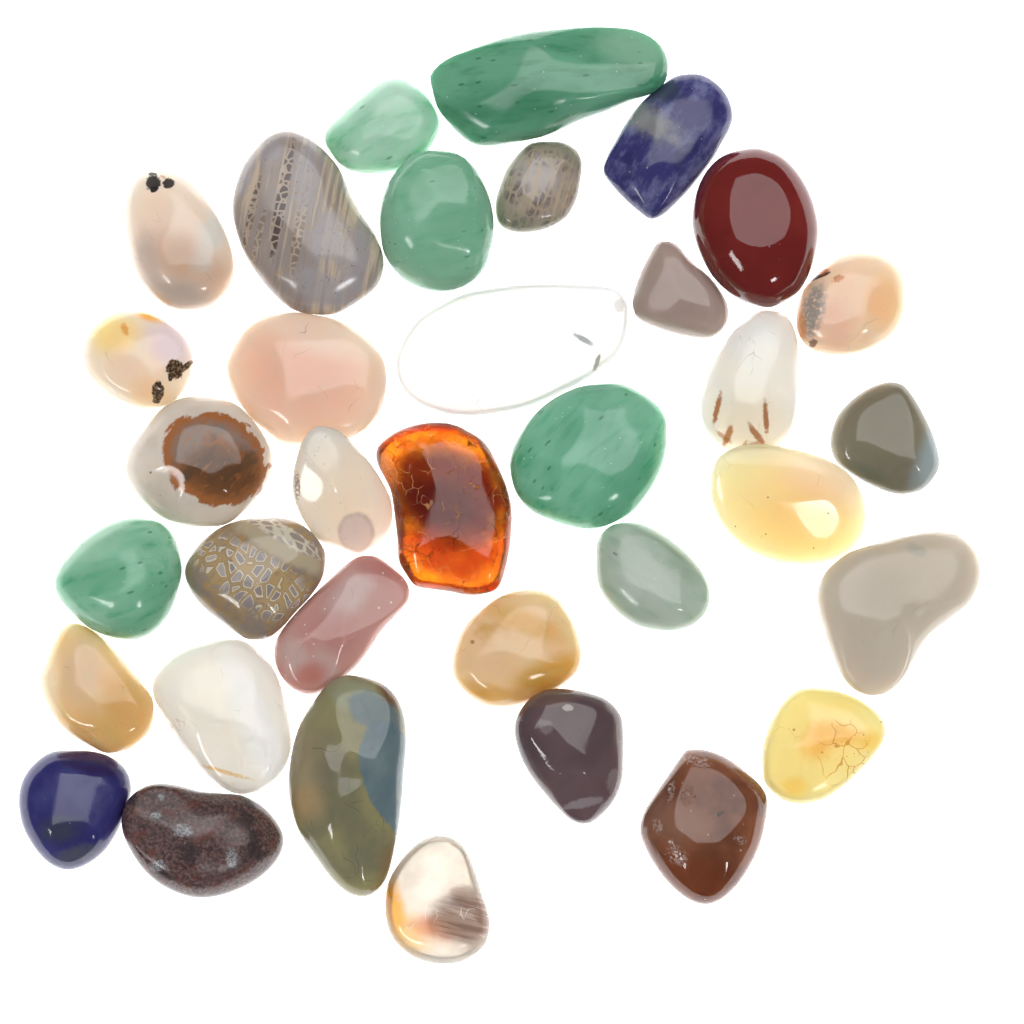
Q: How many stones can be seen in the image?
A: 35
